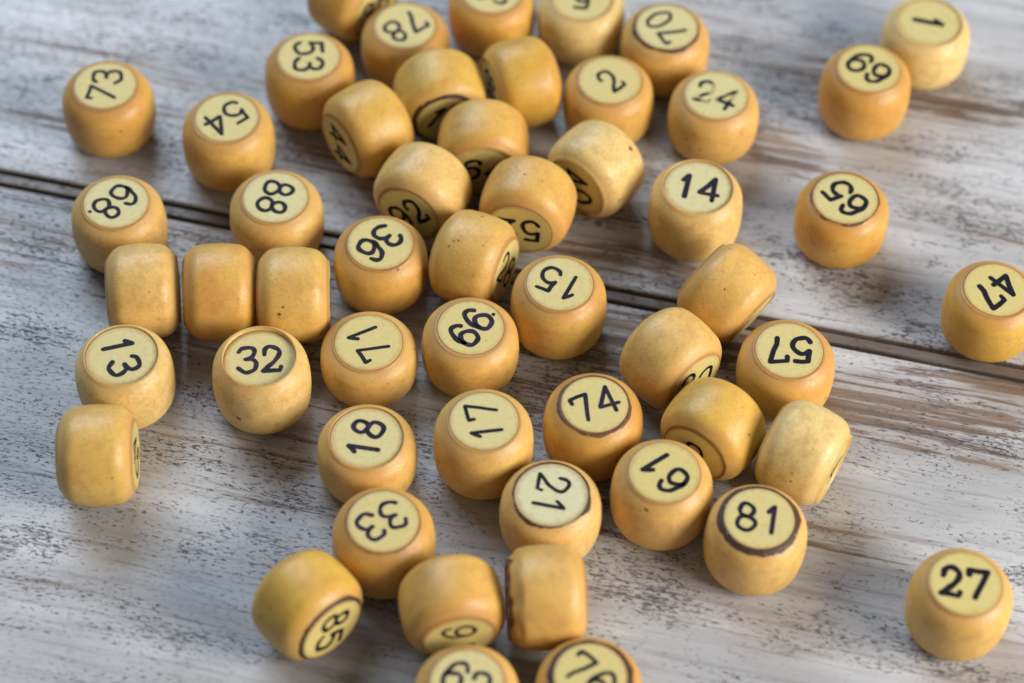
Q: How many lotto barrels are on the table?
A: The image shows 53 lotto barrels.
